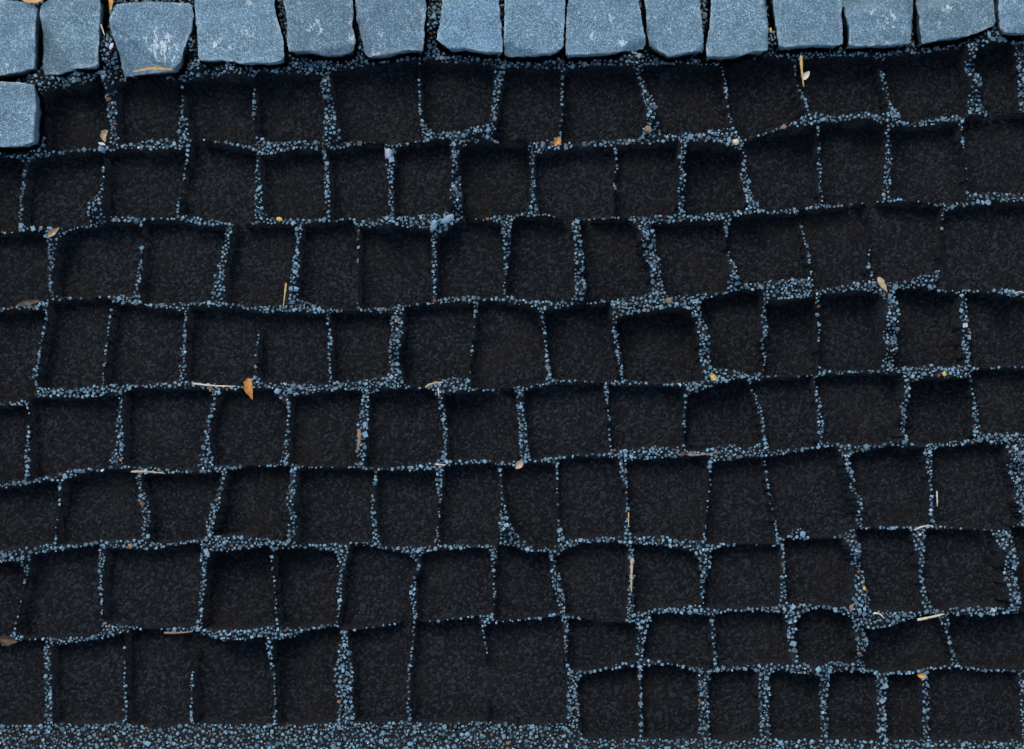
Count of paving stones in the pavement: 16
